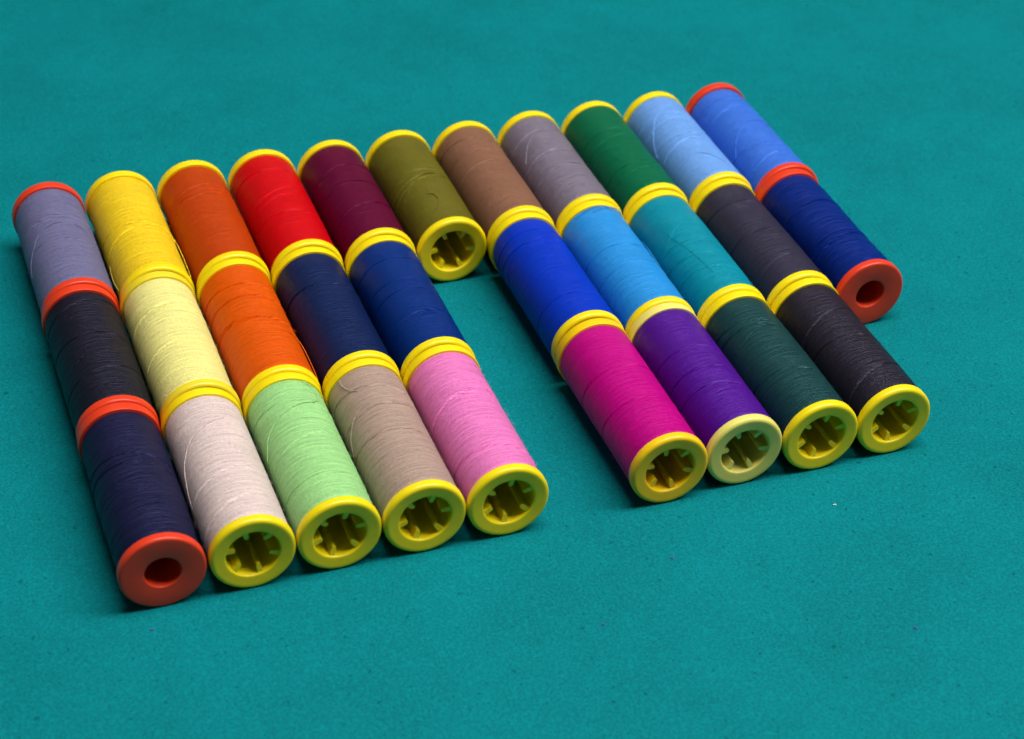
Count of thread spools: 30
